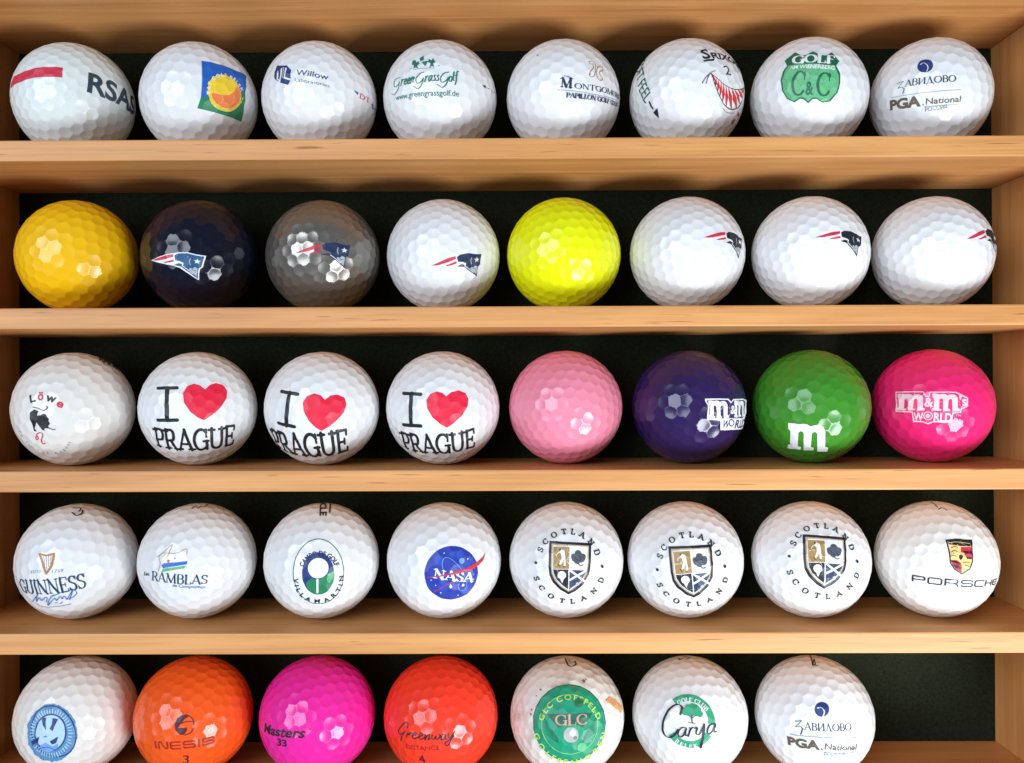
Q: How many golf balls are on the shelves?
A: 39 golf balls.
